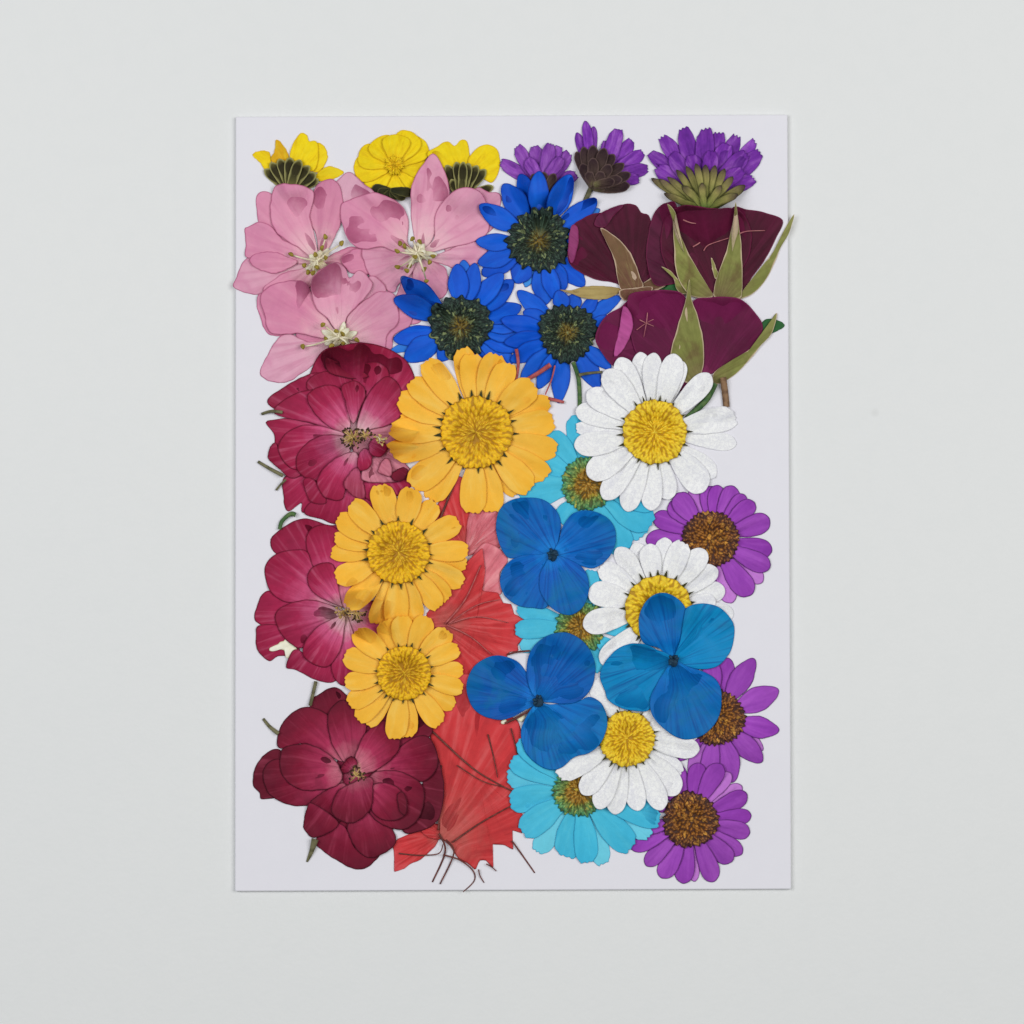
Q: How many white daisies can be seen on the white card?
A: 3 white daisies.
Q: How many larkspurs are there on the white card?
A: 3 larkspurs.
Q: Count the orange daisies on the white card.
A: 3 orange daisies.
